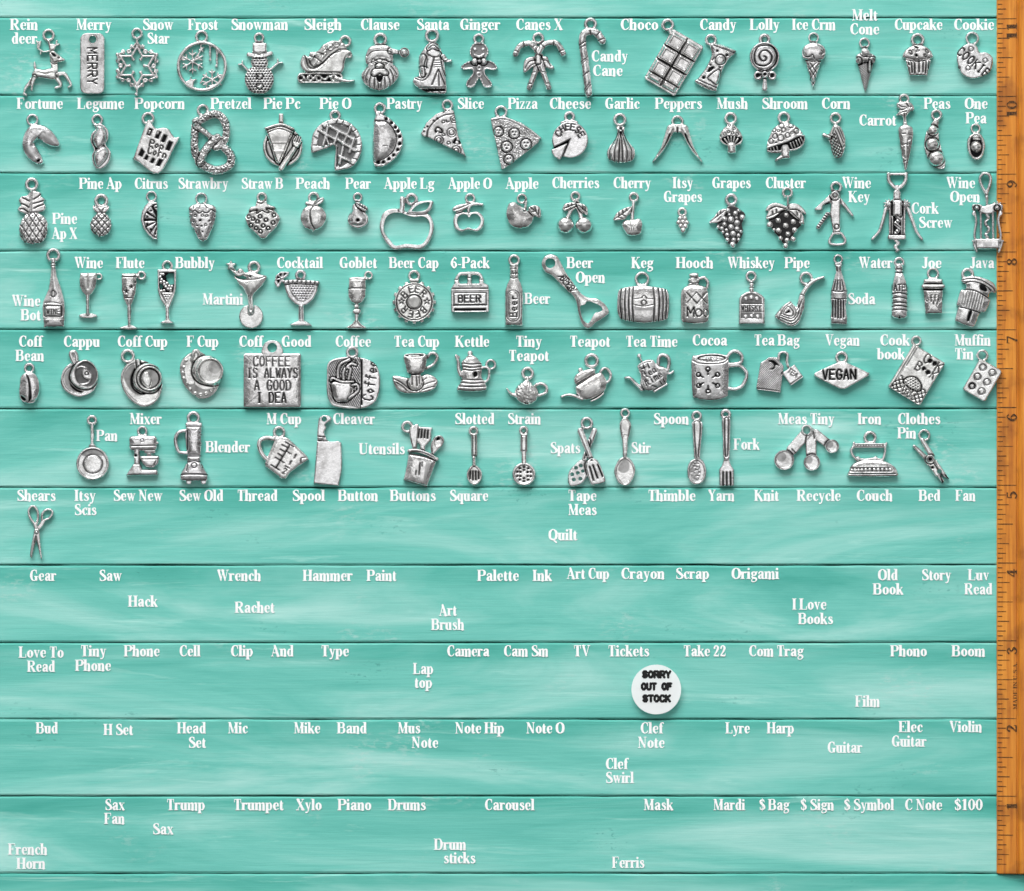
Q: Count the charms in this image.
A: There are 105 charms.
